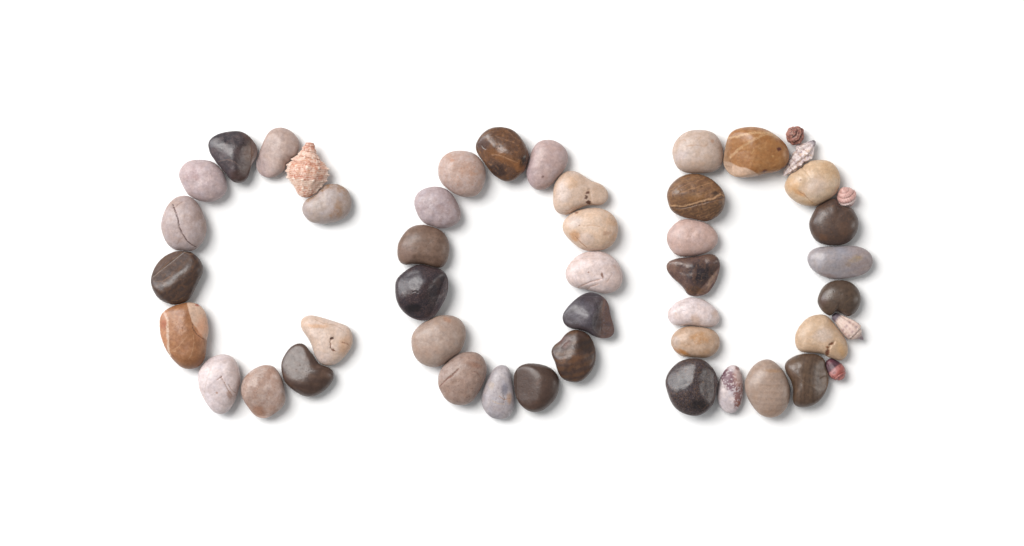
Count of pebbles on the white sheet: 42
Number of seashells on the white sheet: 6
